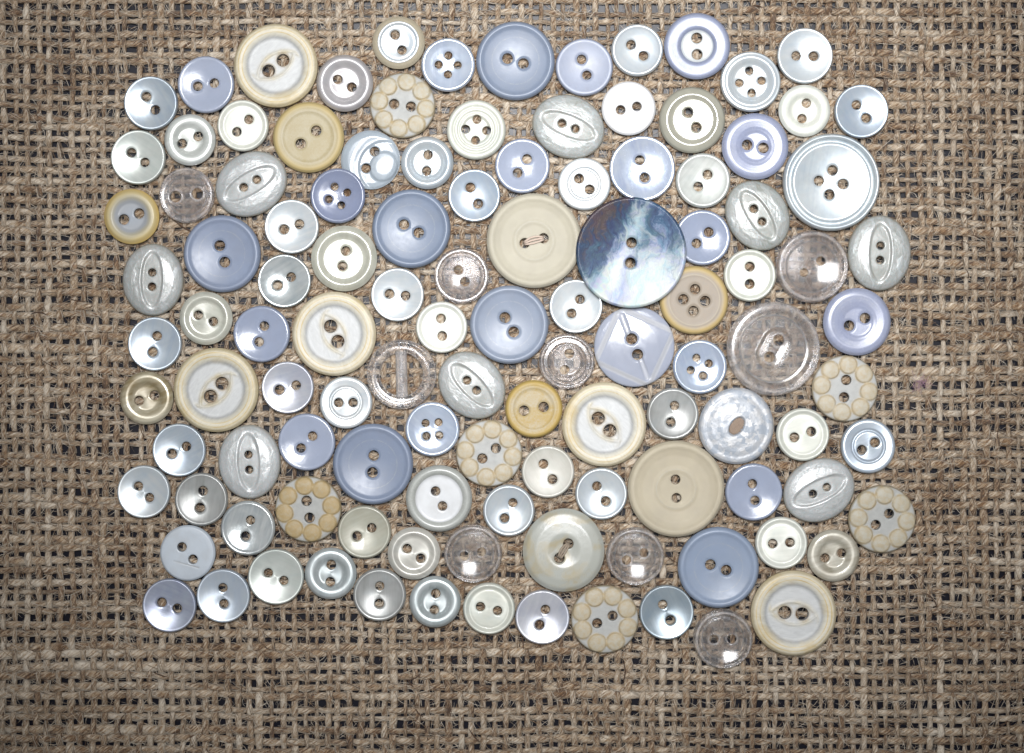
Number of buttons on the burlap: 116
